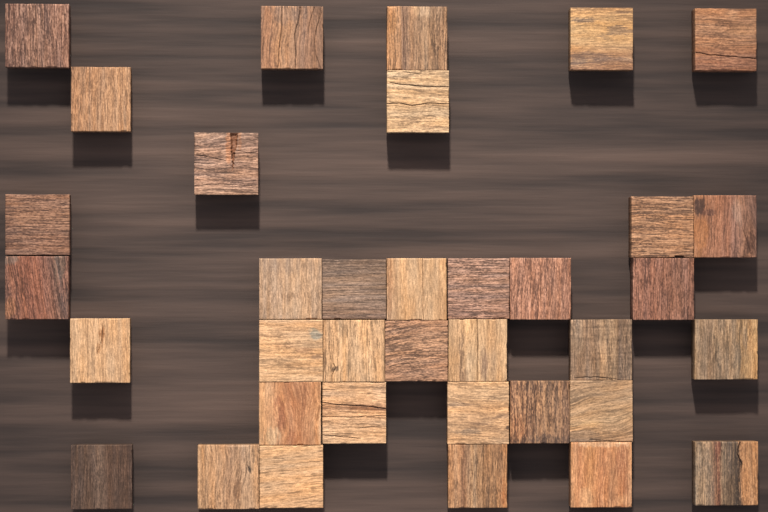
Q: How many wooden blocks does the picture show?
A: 36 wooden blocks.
